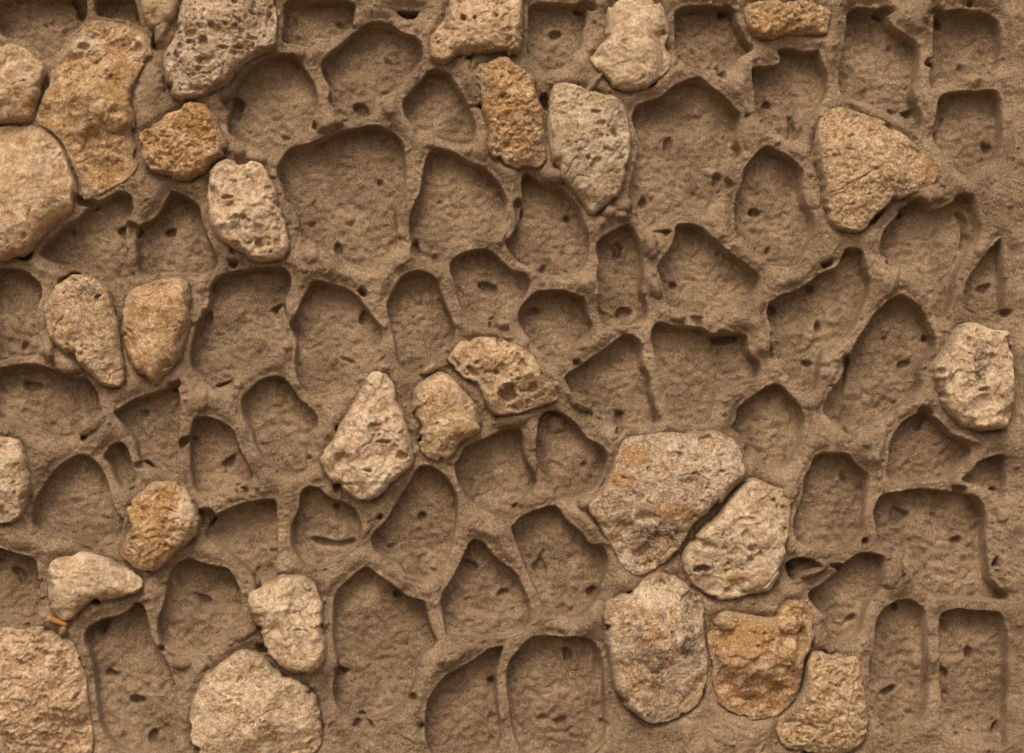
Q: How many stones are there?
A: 30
